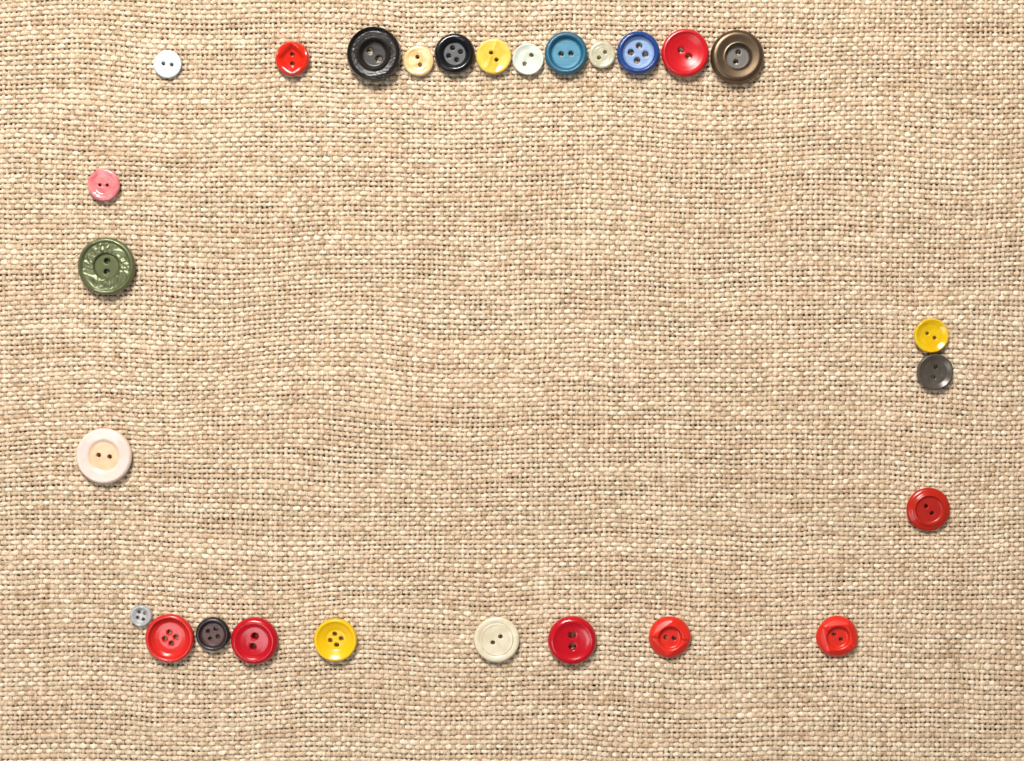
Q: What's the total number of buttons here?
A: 27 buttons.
